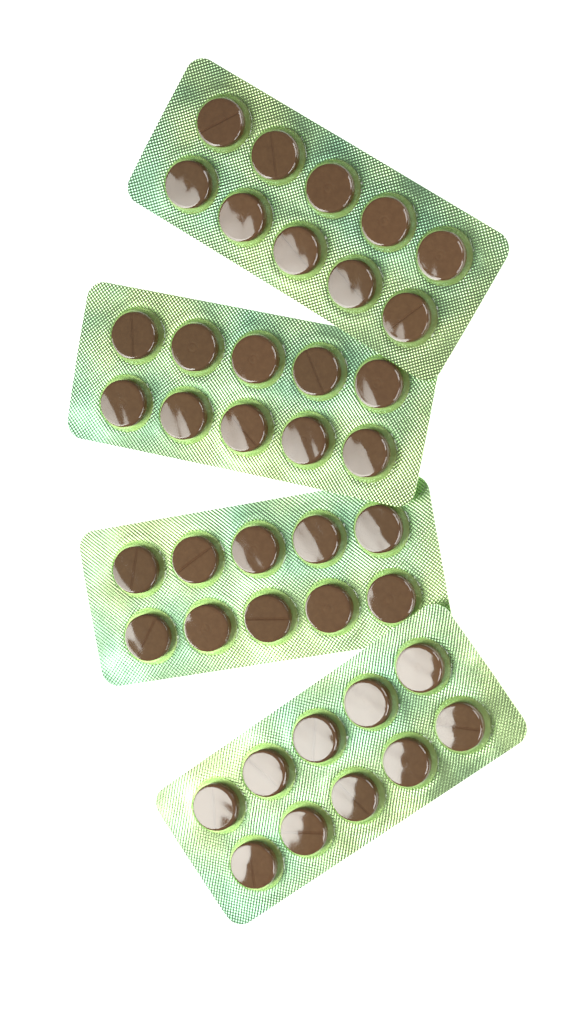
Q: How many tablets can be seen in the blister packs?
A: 40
